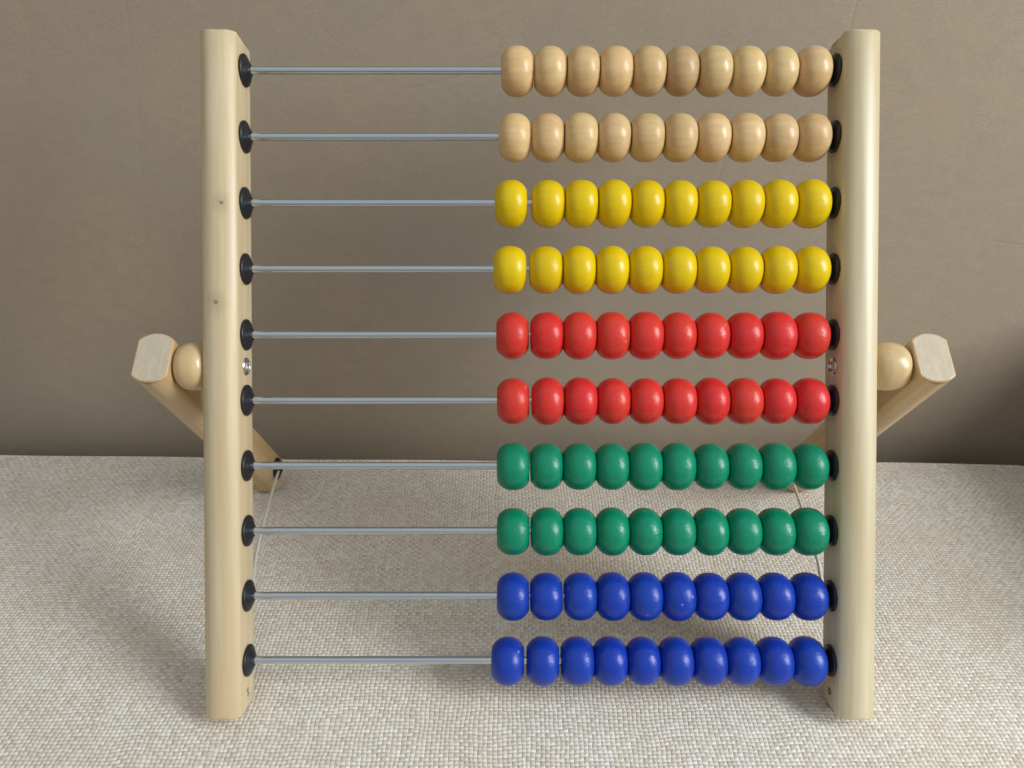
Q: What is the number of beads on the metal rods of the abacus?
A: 100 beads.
